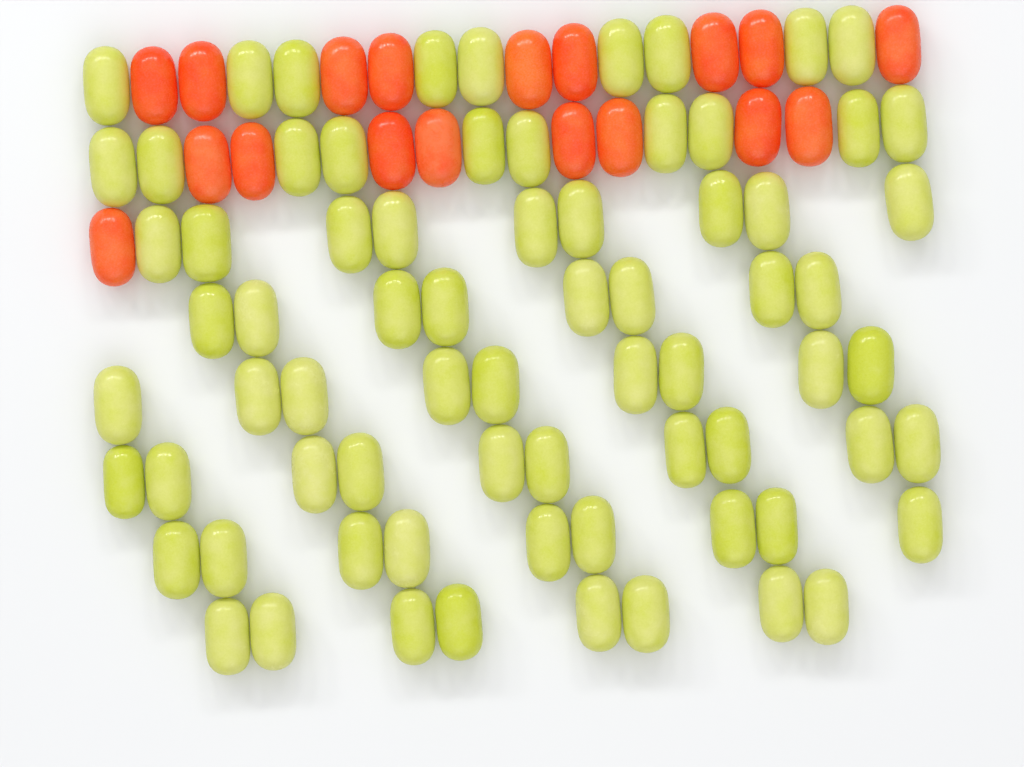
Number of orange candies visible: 18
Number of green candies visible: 72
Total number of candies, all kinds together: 90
